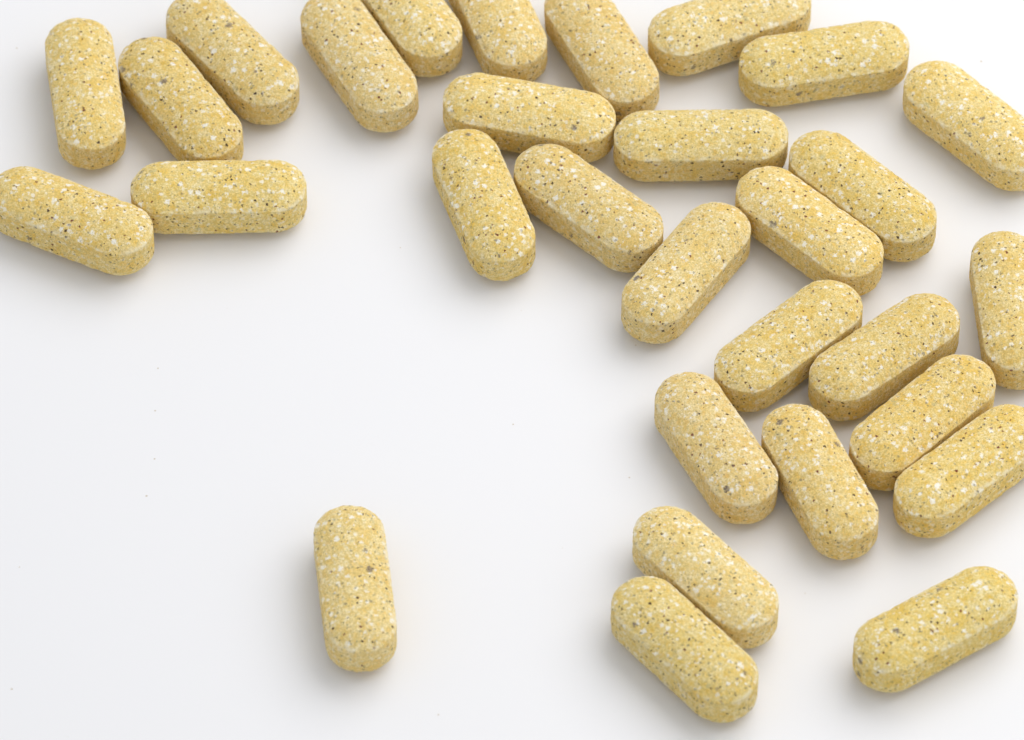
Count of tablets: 30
